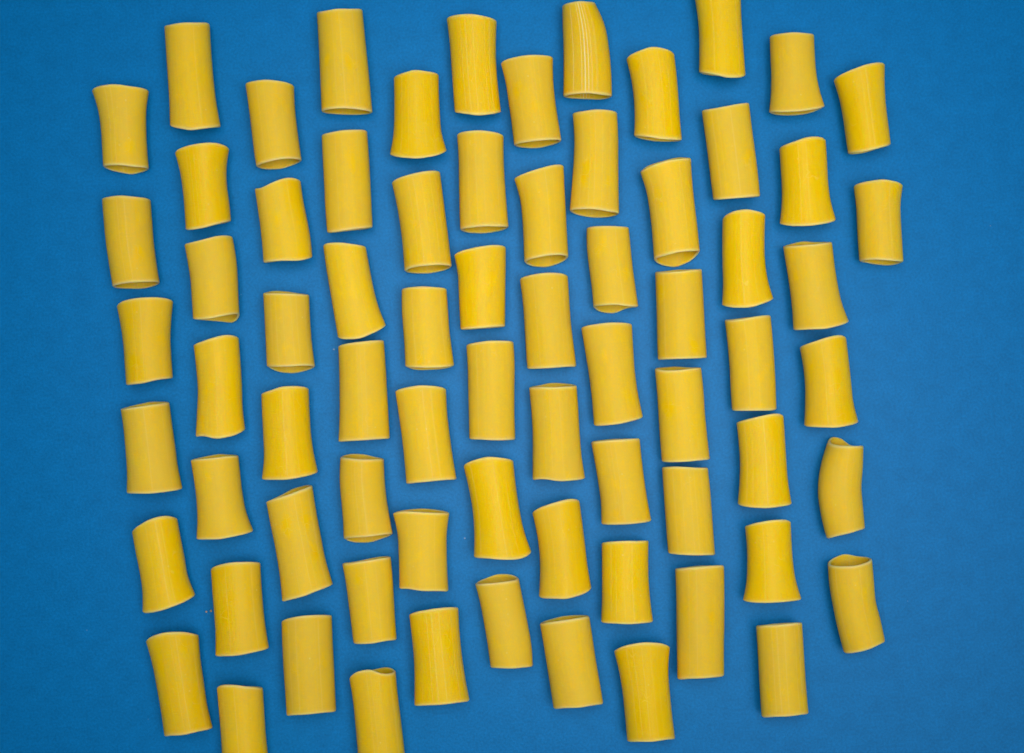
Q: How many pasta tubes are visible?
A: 72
